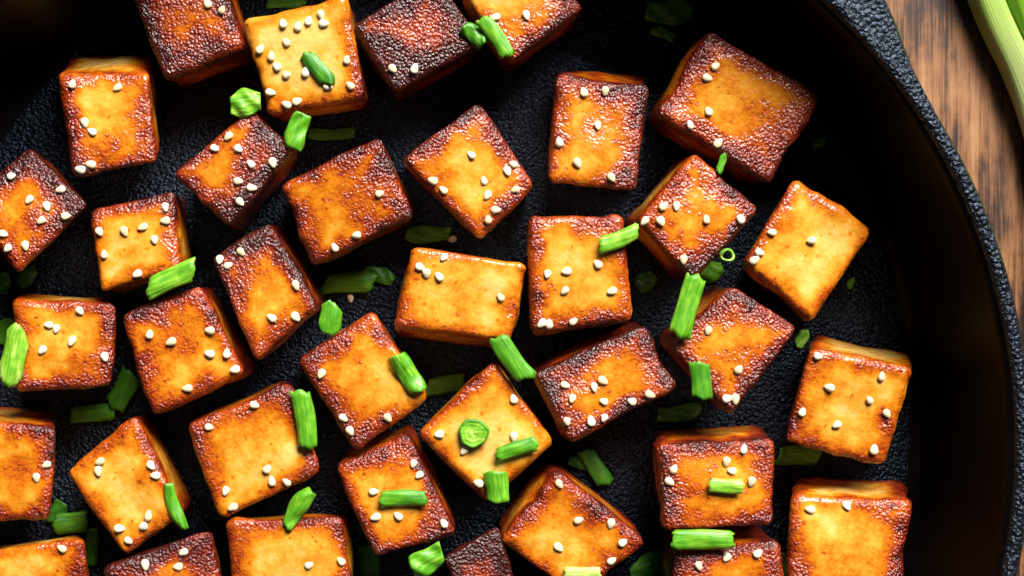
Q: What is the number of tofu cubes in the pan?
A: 36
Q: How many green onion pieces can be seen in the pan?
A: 55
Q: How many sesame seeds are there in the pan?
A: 200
